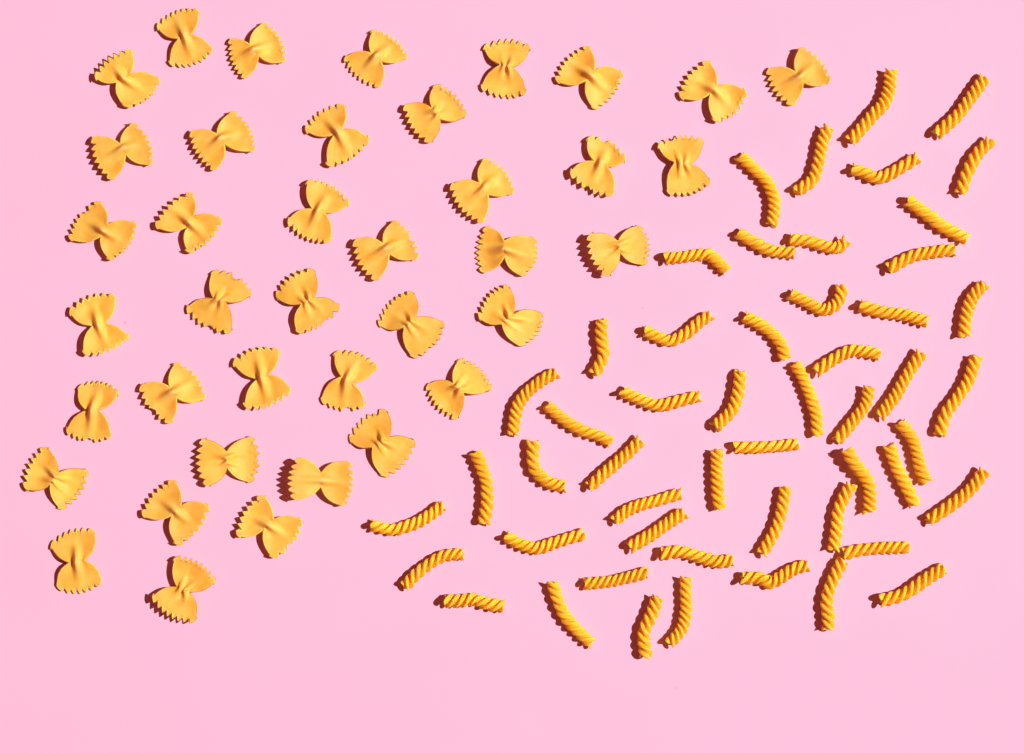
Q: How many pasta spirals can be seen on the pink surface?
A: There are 52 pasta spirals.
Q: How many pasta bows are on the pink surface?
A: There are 39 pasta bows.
